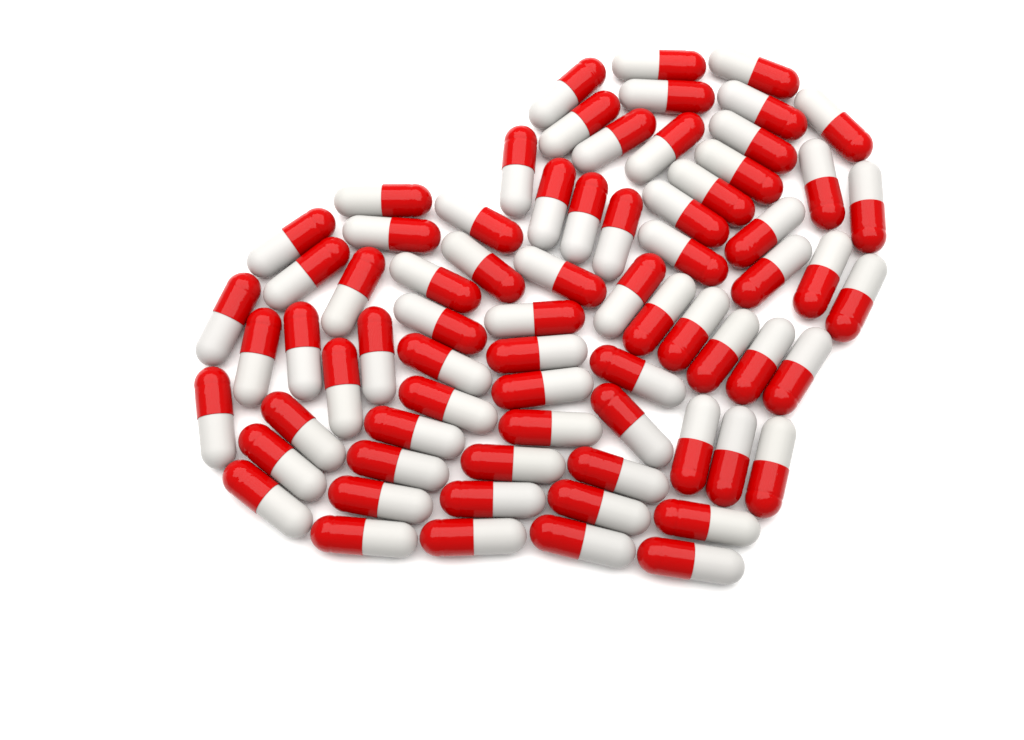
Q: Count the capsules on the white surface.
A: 72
